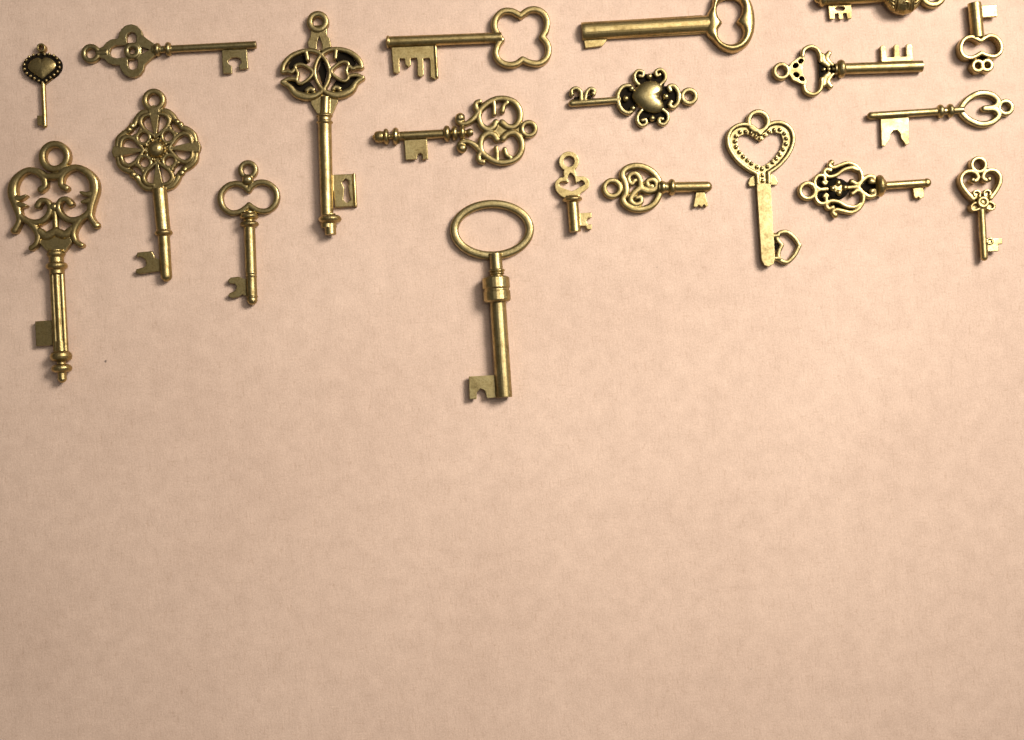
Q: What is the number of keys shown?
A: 20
